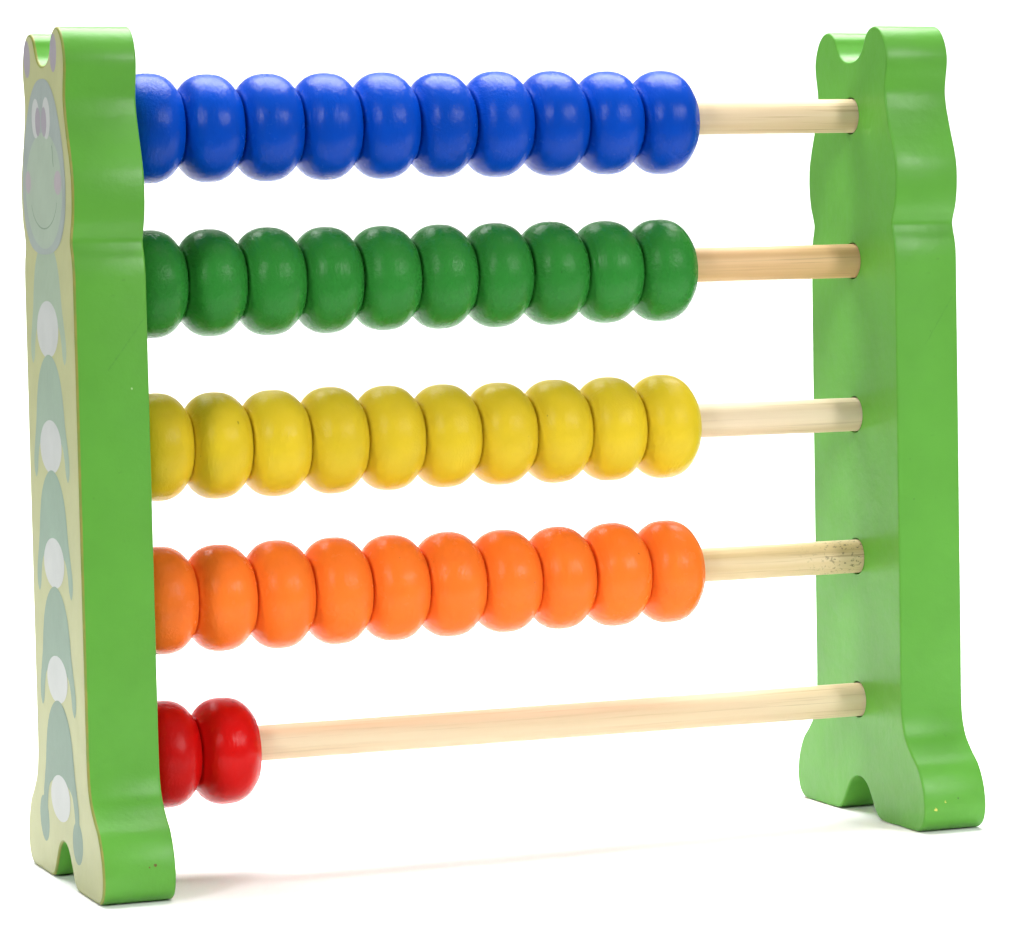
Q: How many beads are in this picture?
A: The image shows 42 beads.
